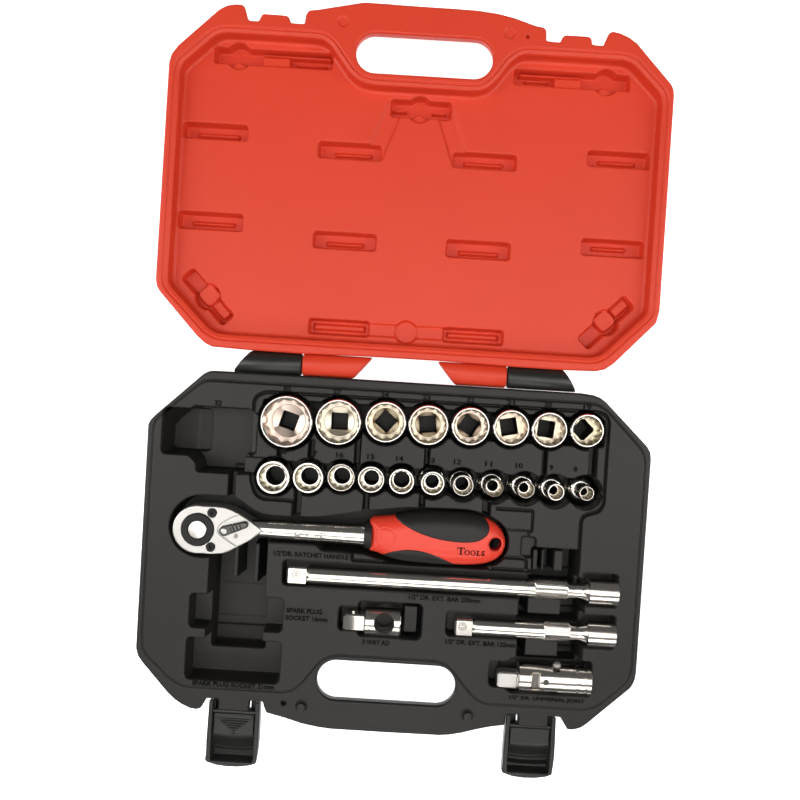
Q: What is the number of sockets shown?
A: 19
